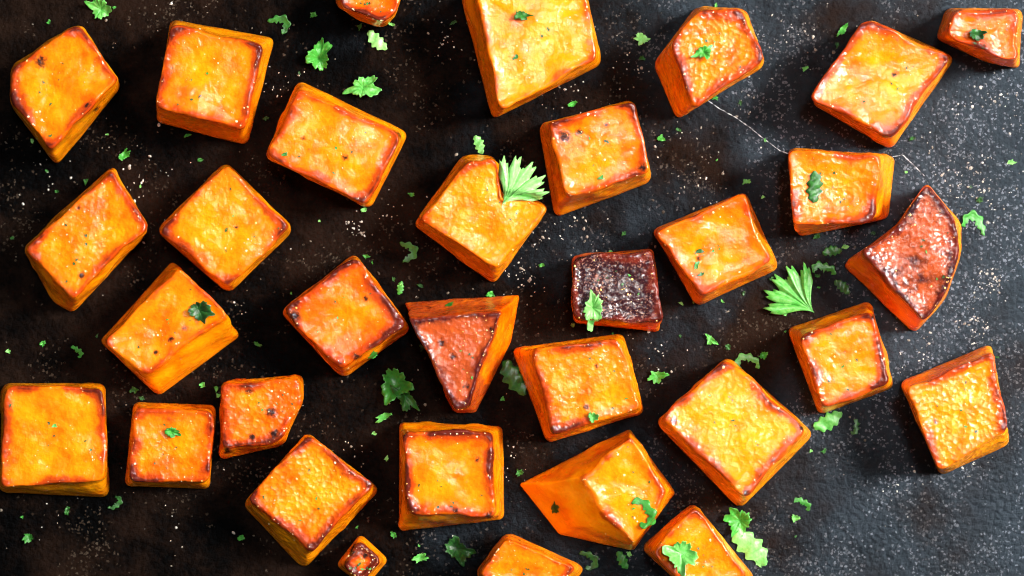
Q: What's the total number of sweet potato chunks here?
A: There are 32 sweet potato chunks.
